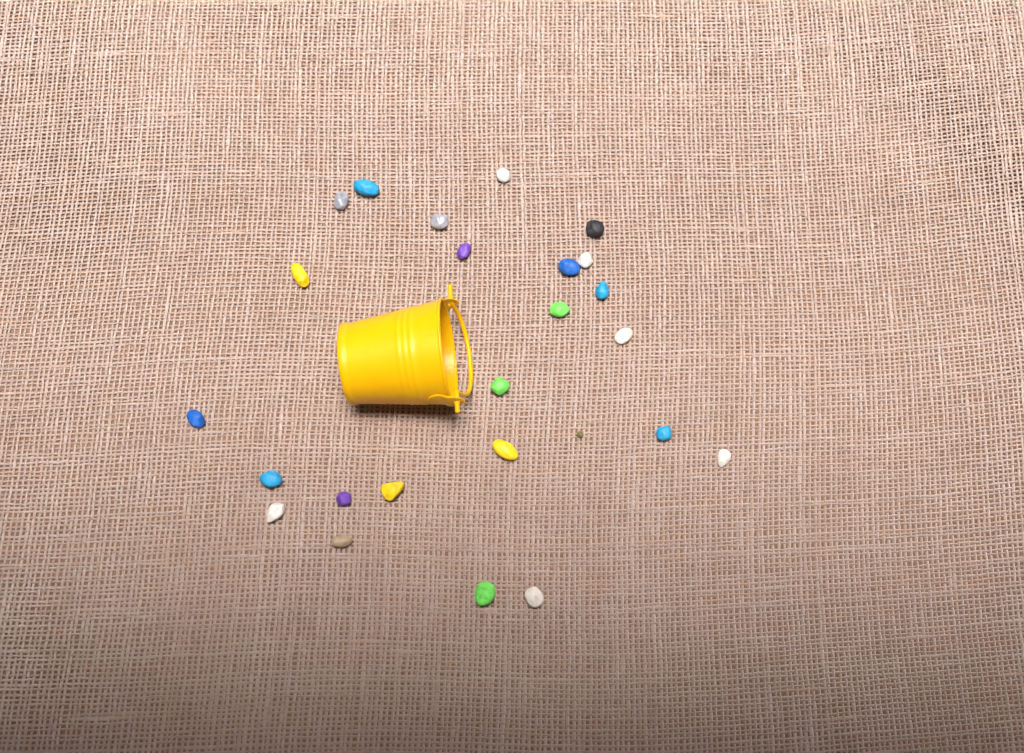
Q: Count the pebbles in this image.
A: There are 24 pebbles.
